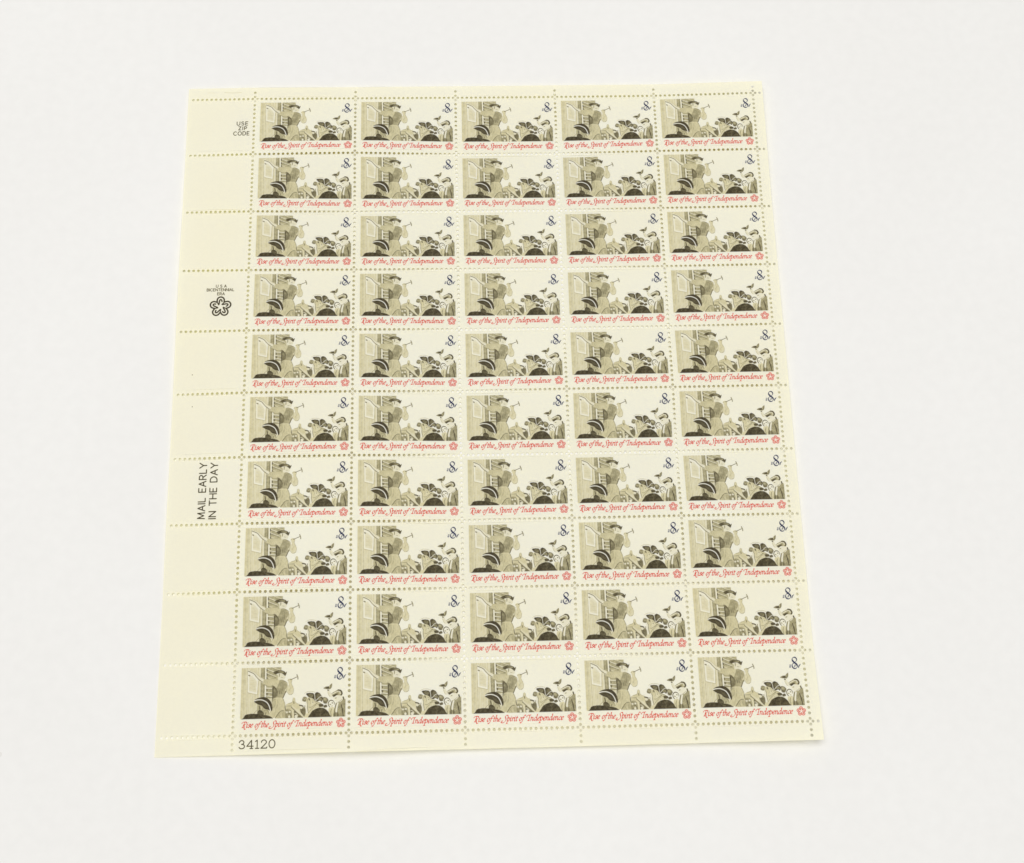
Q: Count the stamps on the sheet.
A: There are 50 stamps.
